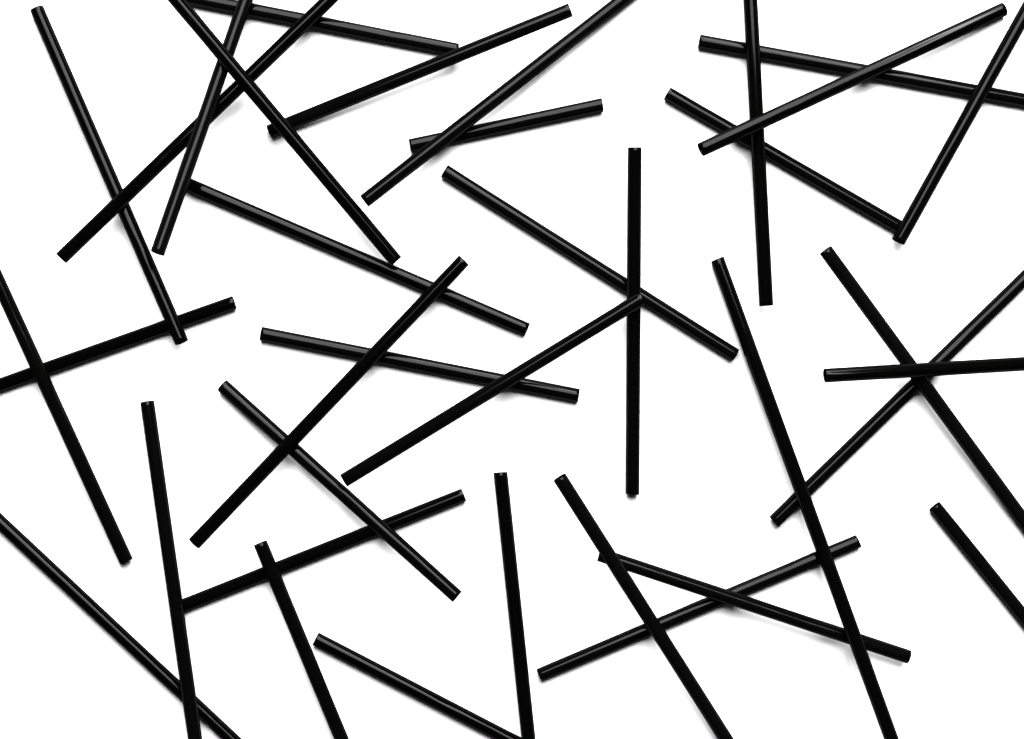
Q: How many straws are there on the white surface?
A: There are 36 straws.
